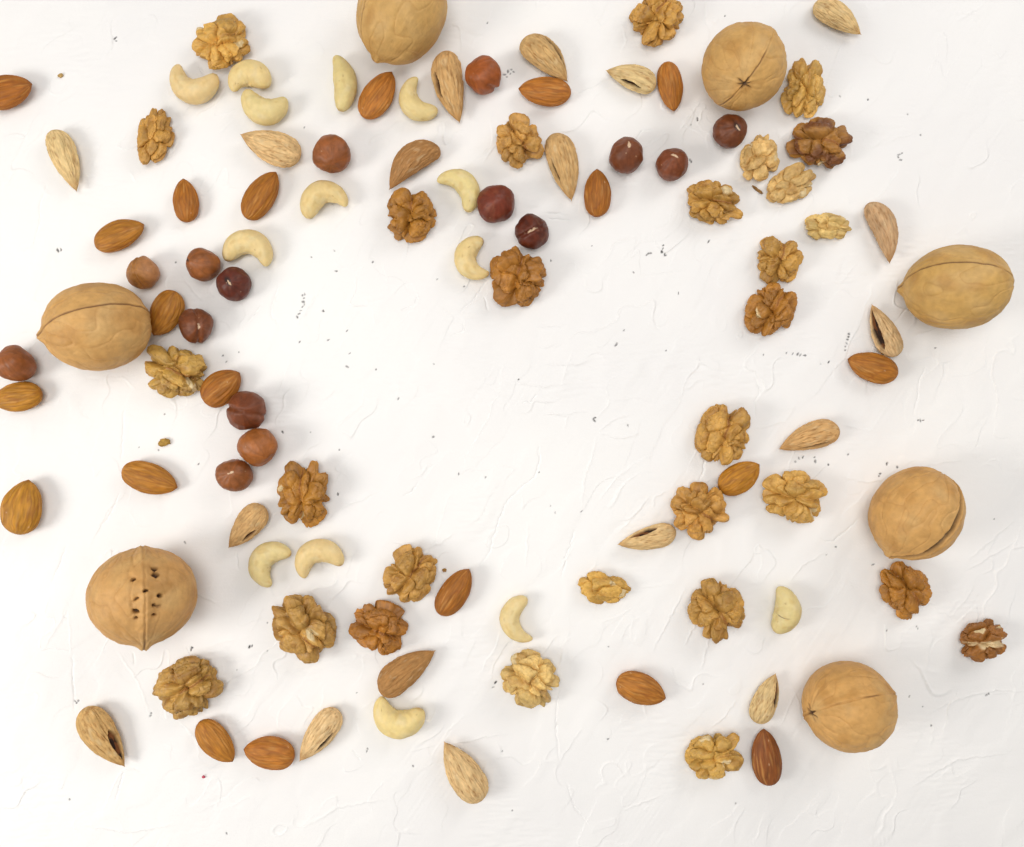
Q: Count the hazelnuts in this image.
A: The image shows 15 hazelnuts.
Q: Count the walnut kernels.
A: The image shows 29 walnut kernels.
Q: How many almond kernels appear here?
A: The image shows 20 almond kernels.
